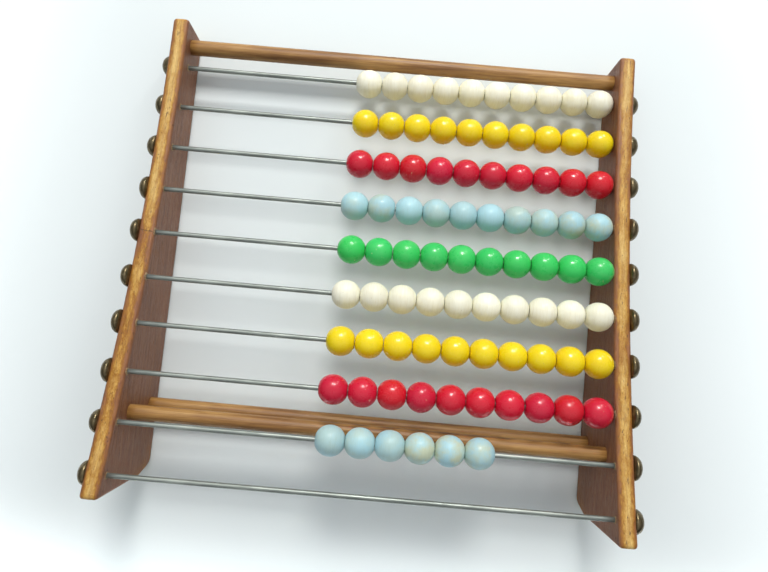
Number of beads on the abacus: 86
